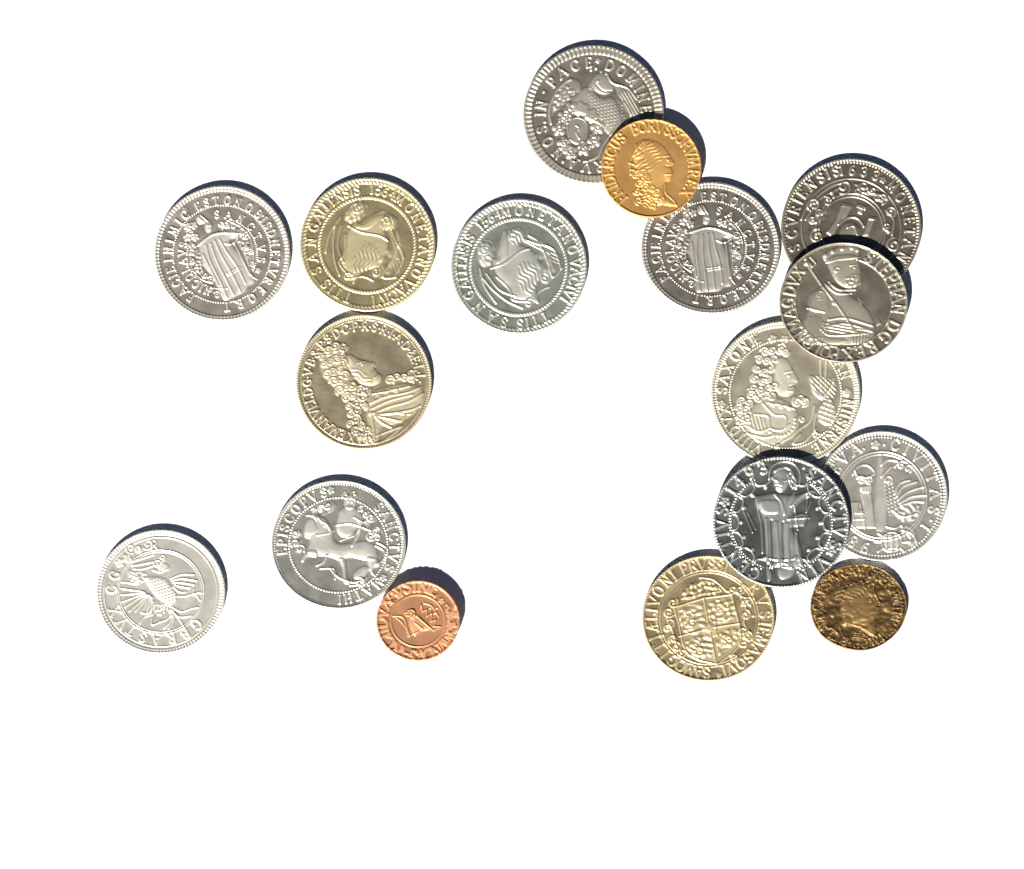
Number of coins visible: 17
